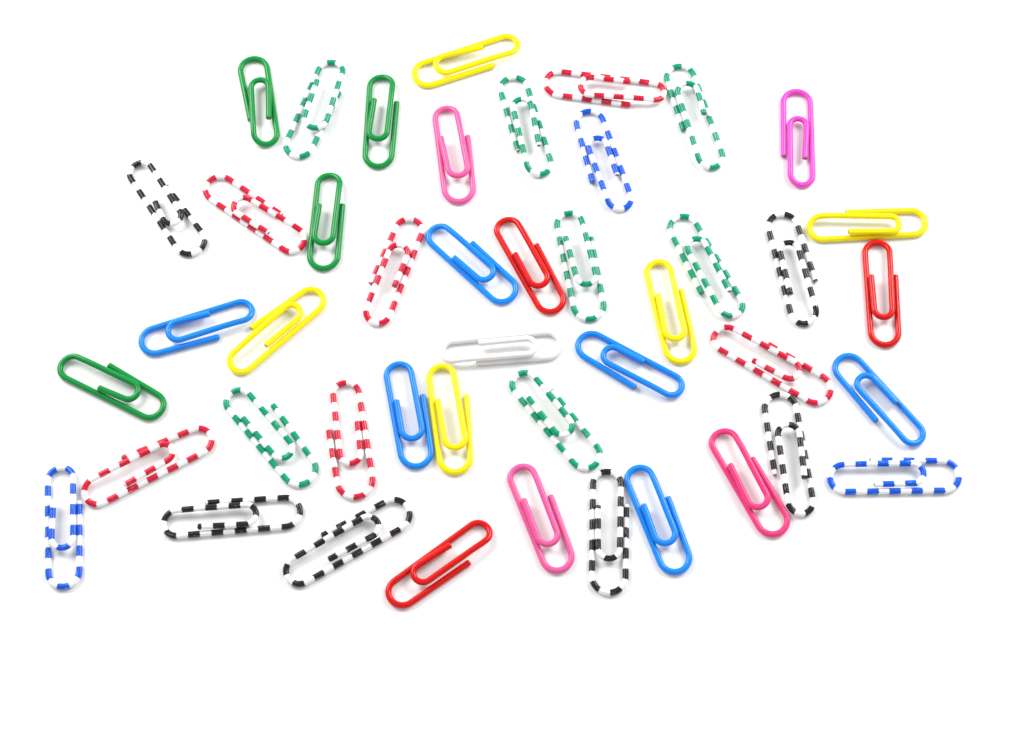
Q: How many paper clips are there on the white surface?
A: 45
